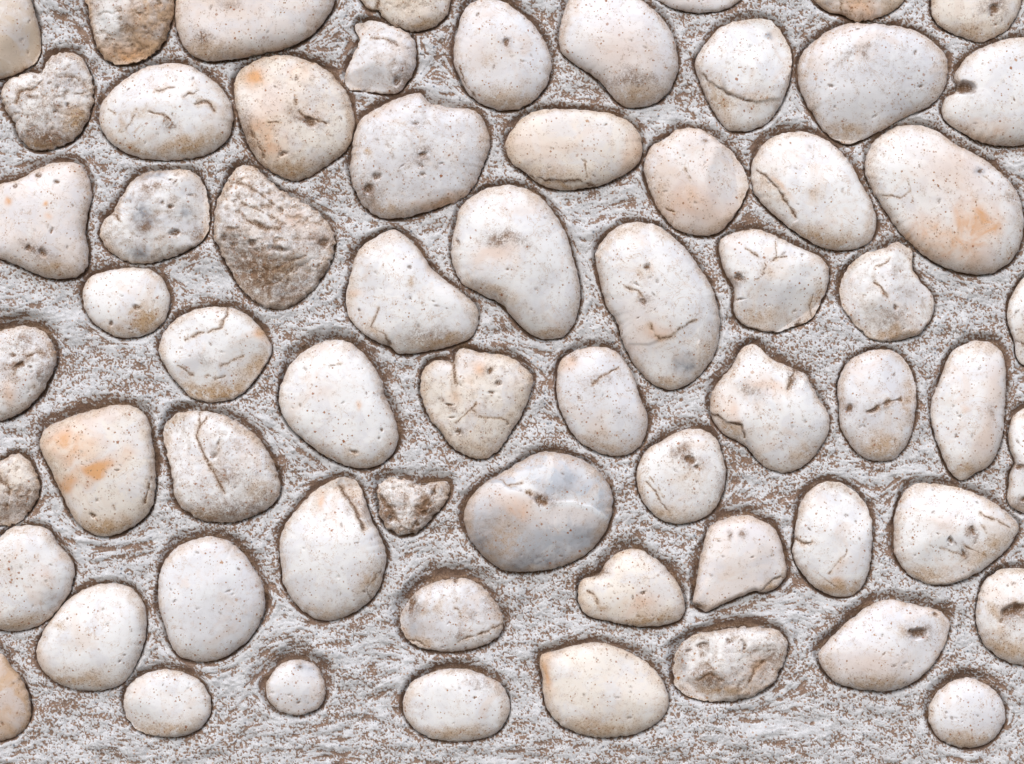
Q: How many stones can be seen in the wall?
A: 64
